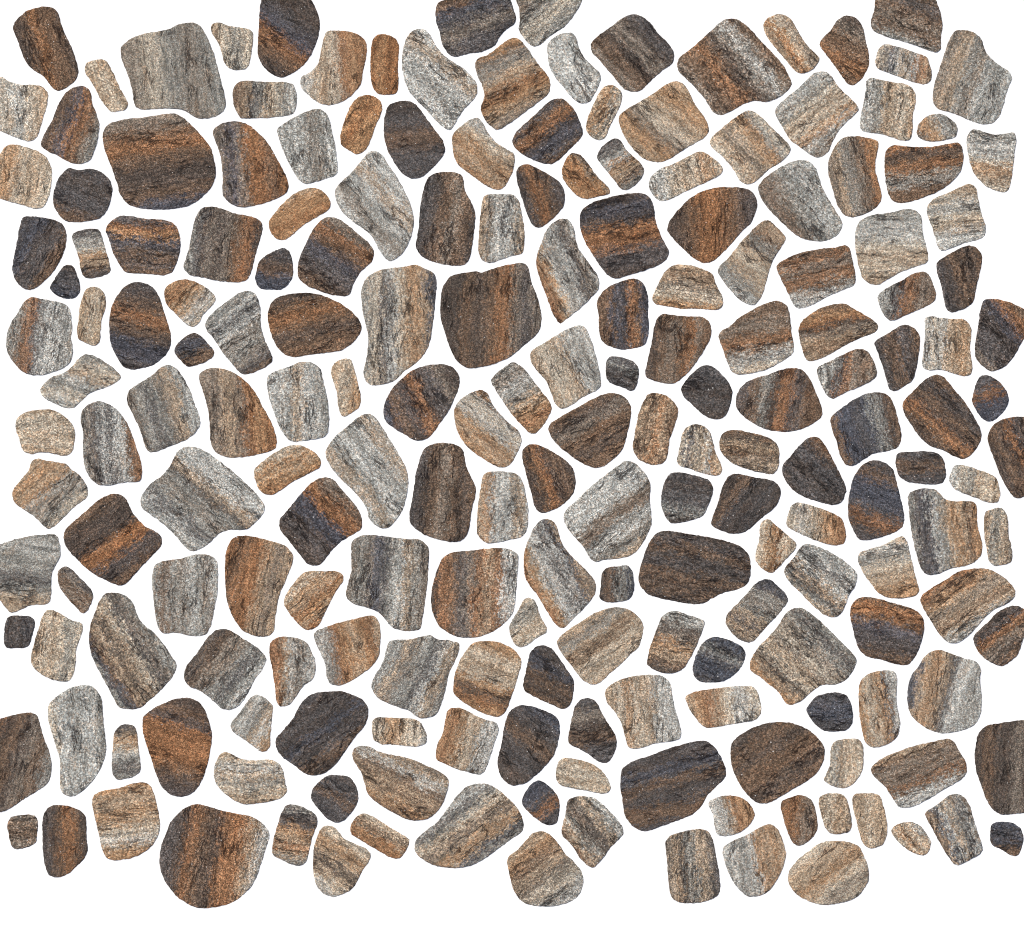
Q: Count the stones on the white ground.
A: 200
